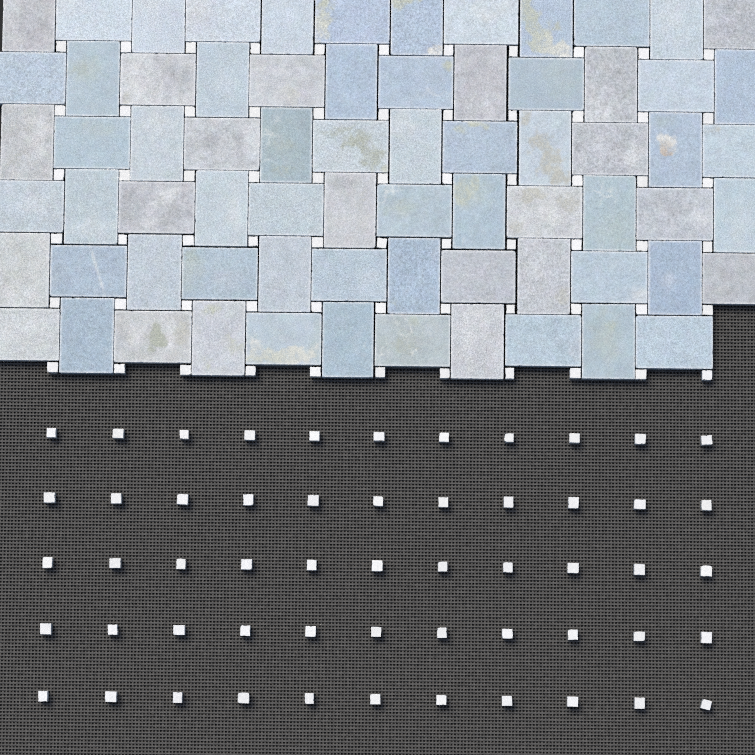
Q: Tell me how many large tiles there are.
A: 71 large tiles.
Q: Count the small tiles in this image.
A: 121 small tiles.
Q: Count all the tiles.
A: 192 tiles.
